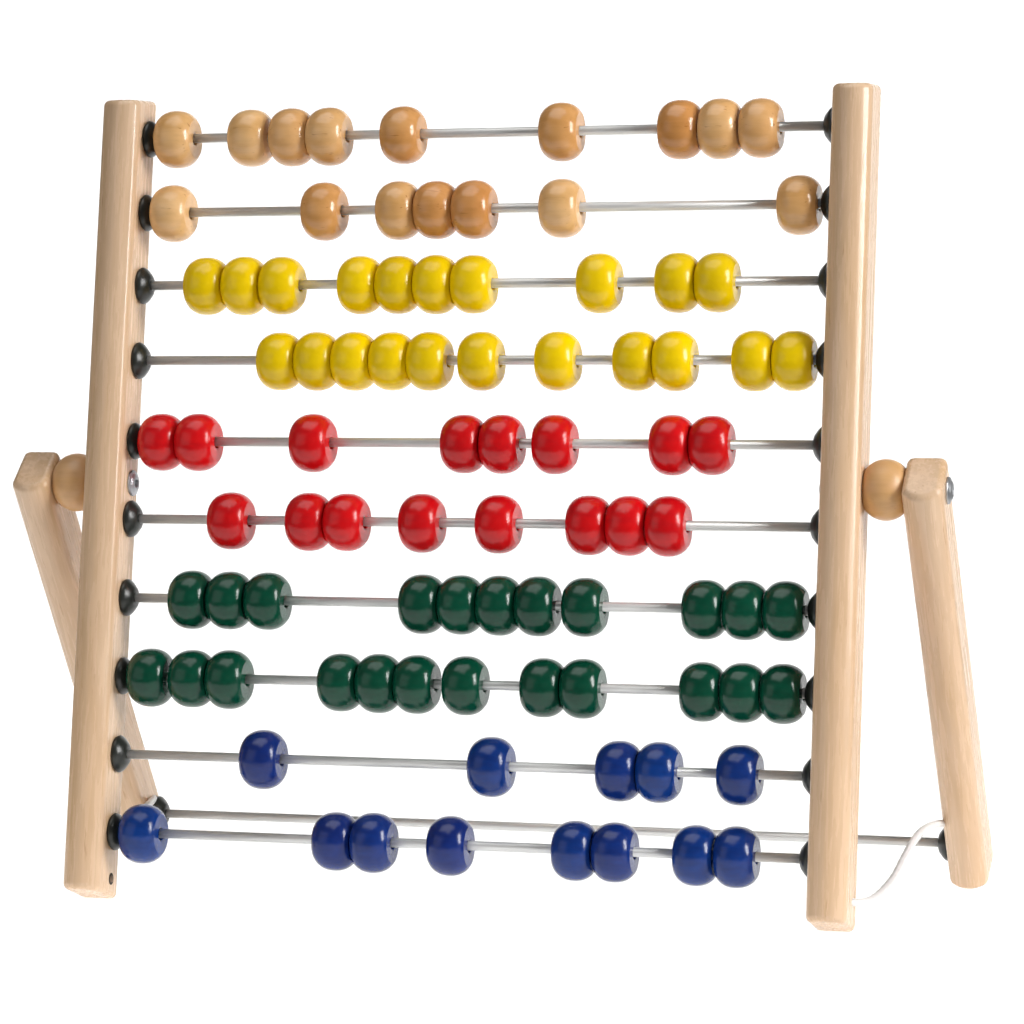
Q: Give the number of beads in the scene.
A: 89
